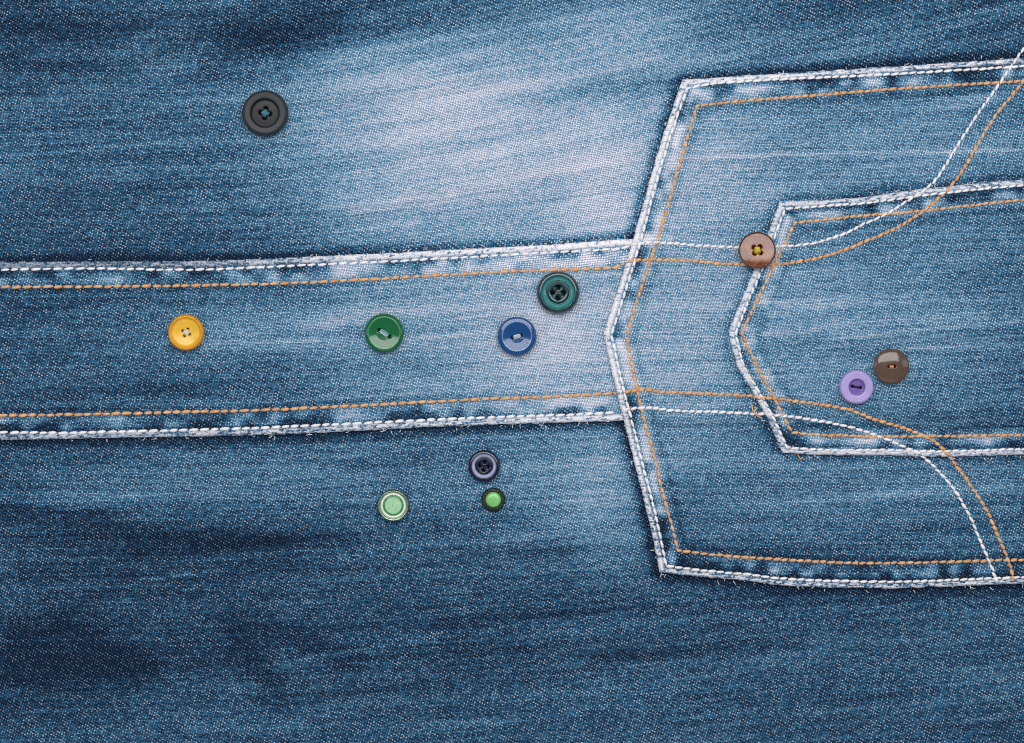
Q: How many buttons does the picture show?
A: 11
